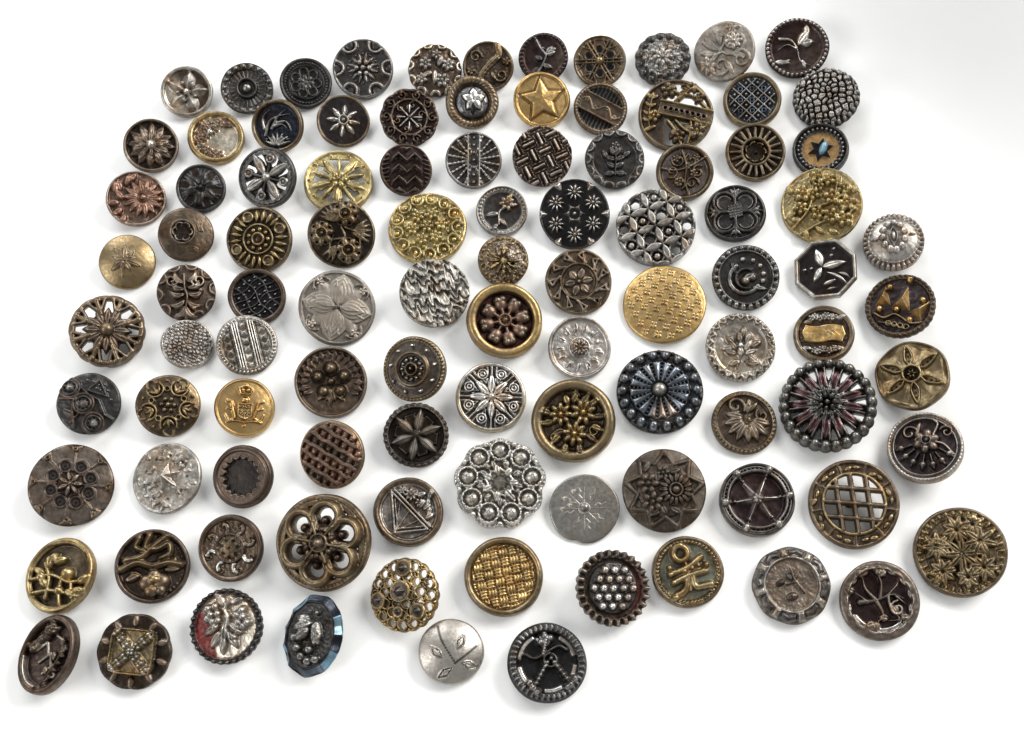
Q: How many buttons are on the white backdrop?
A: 101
